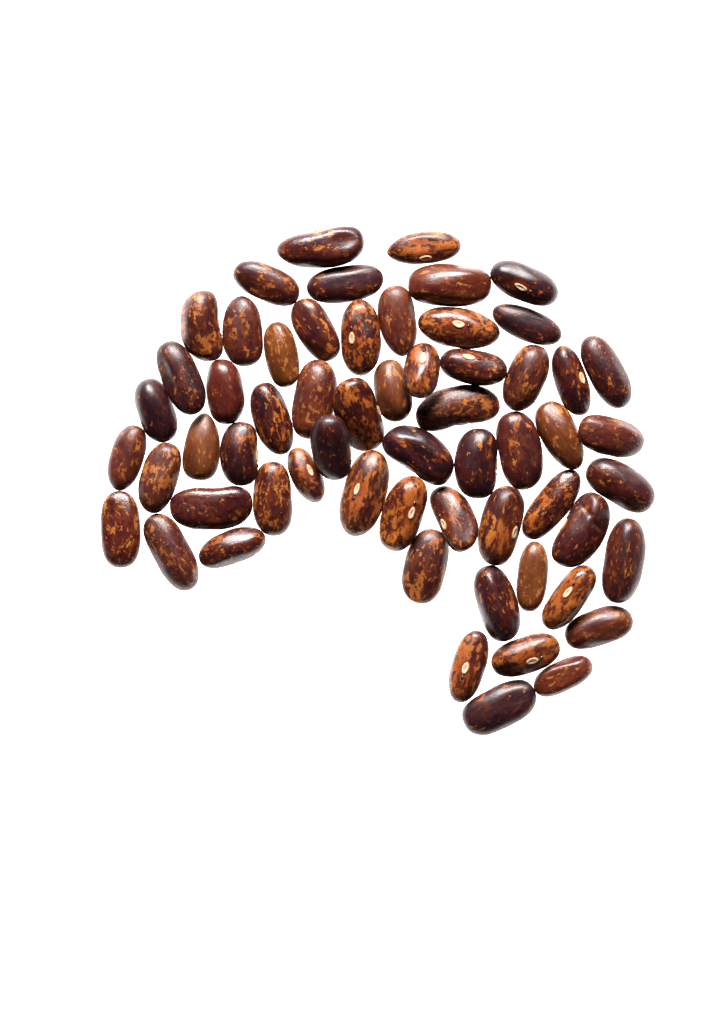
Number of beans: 60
